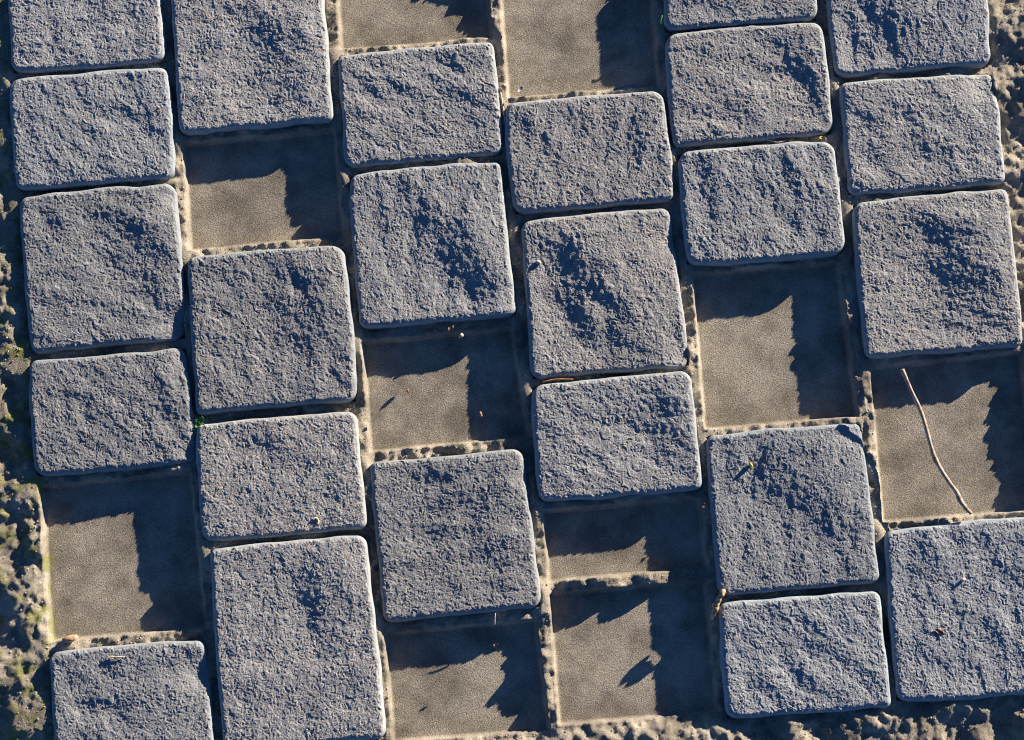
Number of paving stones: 24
